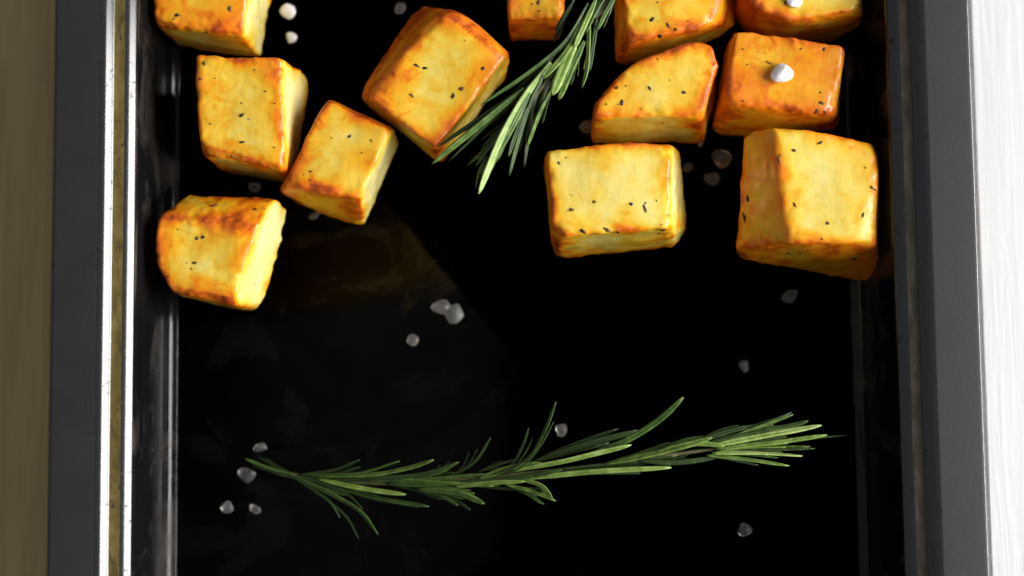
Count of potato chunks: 12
